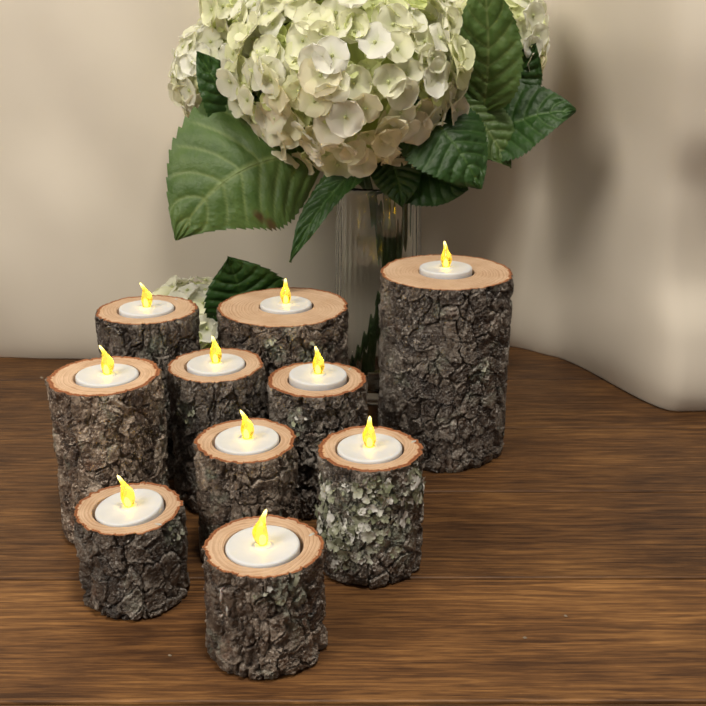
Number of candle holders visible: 10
